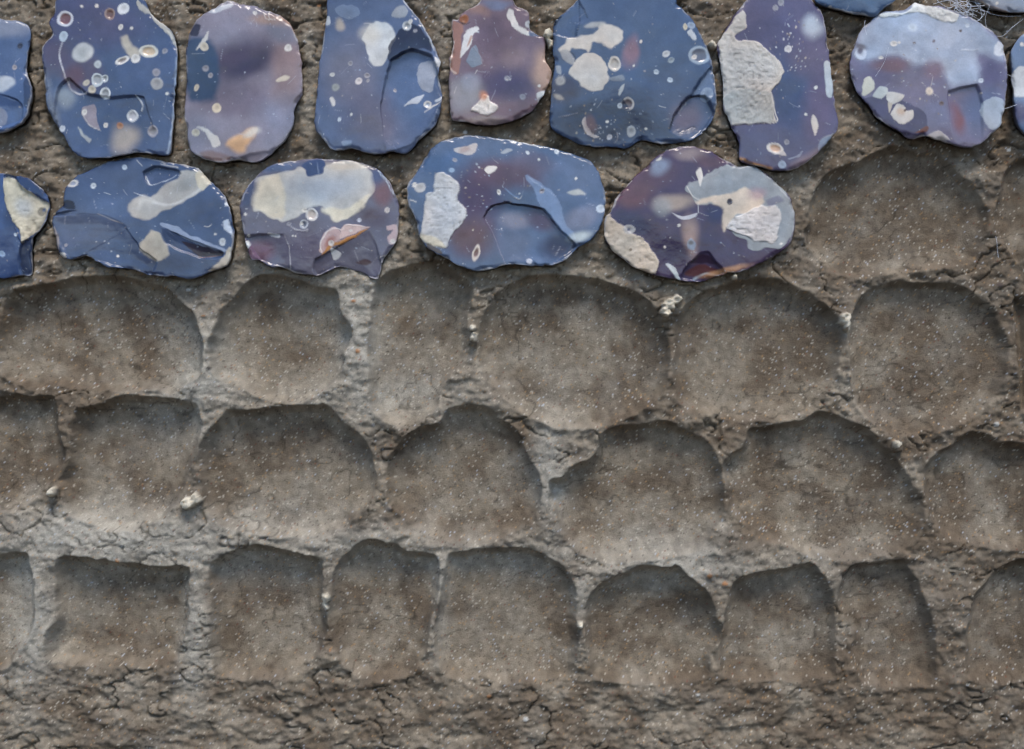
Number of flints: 16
